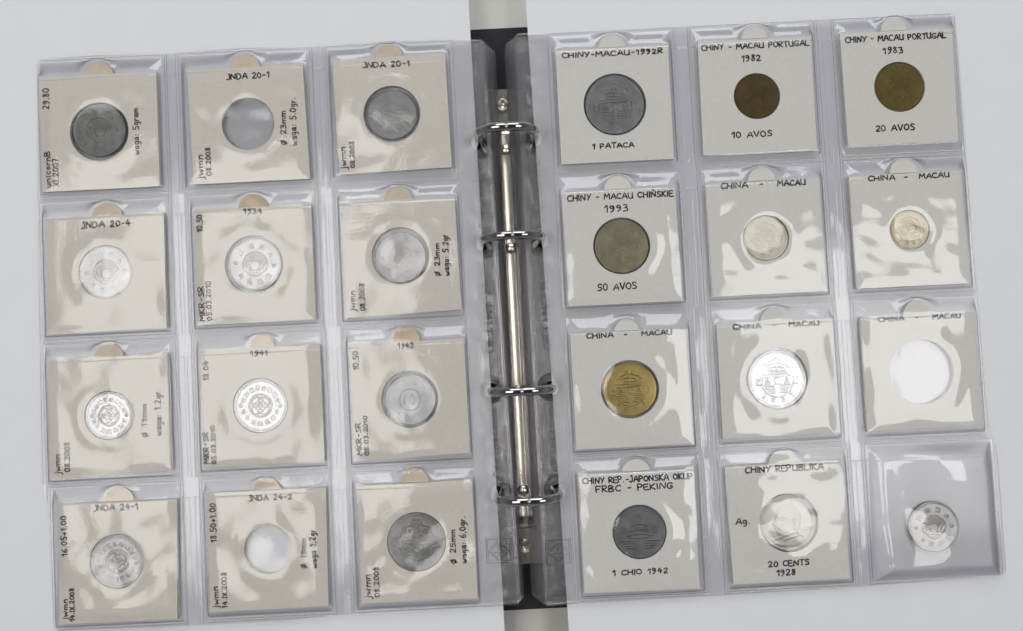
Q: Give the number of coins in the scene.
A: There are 21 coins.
